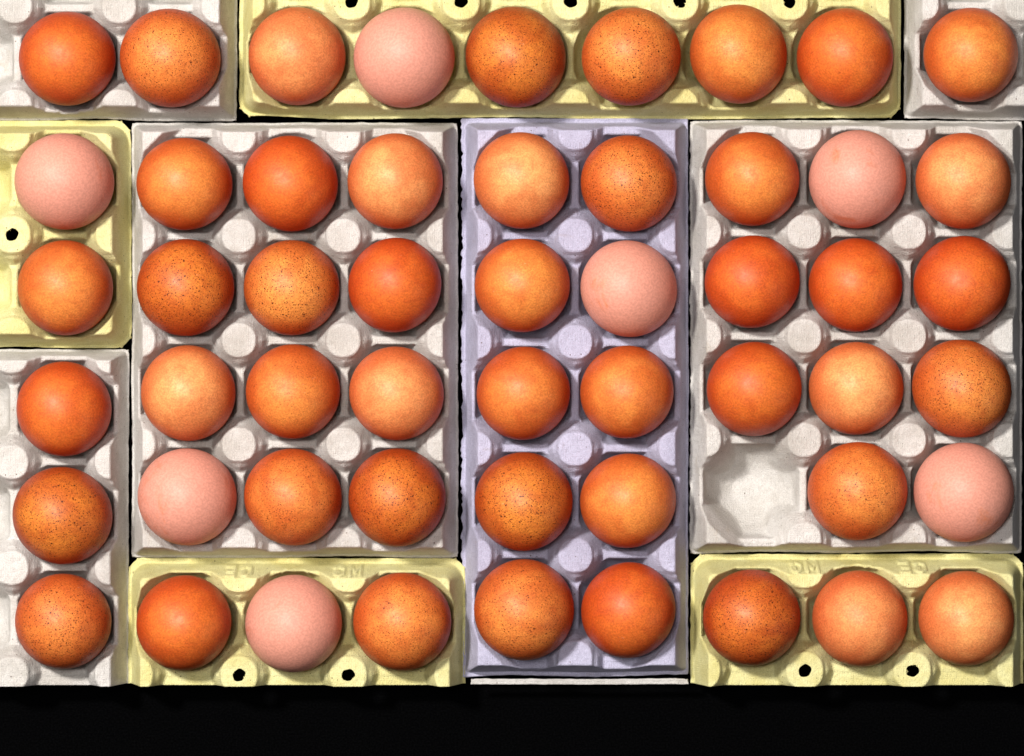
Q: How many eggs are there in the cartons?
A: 53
